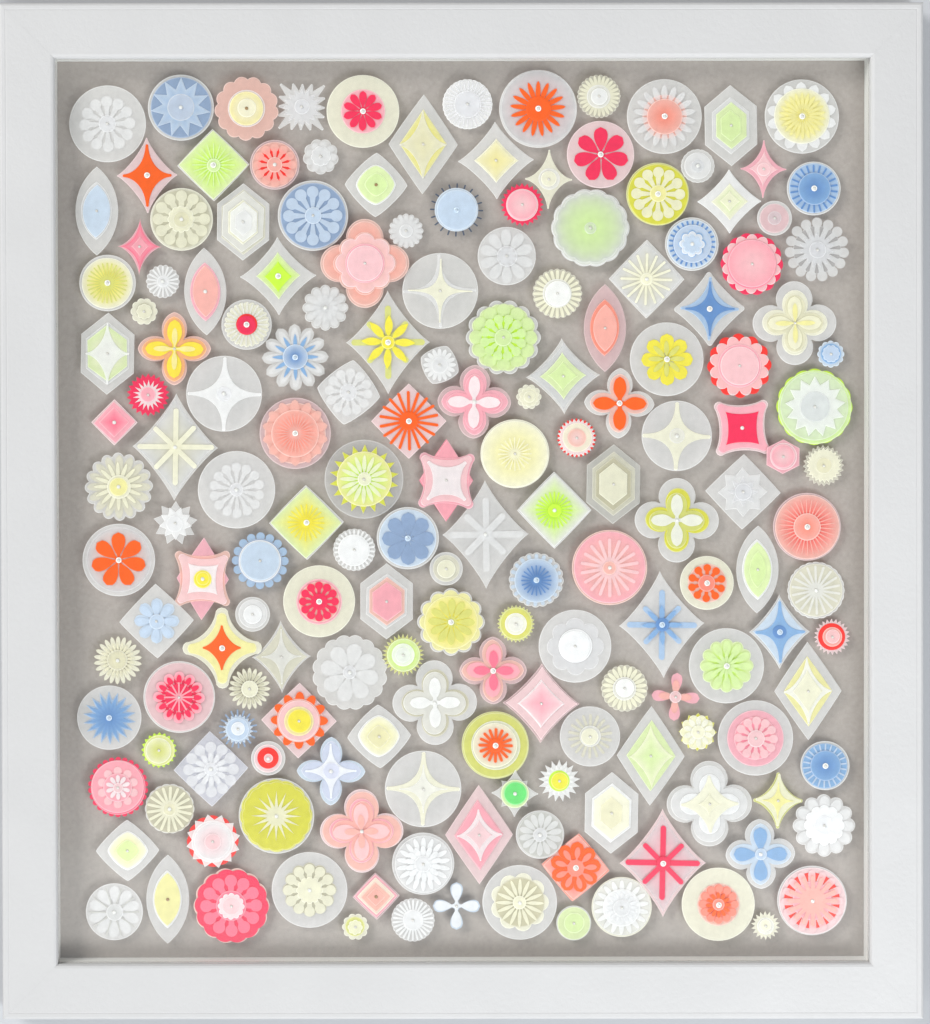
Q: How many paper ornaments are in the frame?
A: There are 174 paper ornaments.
